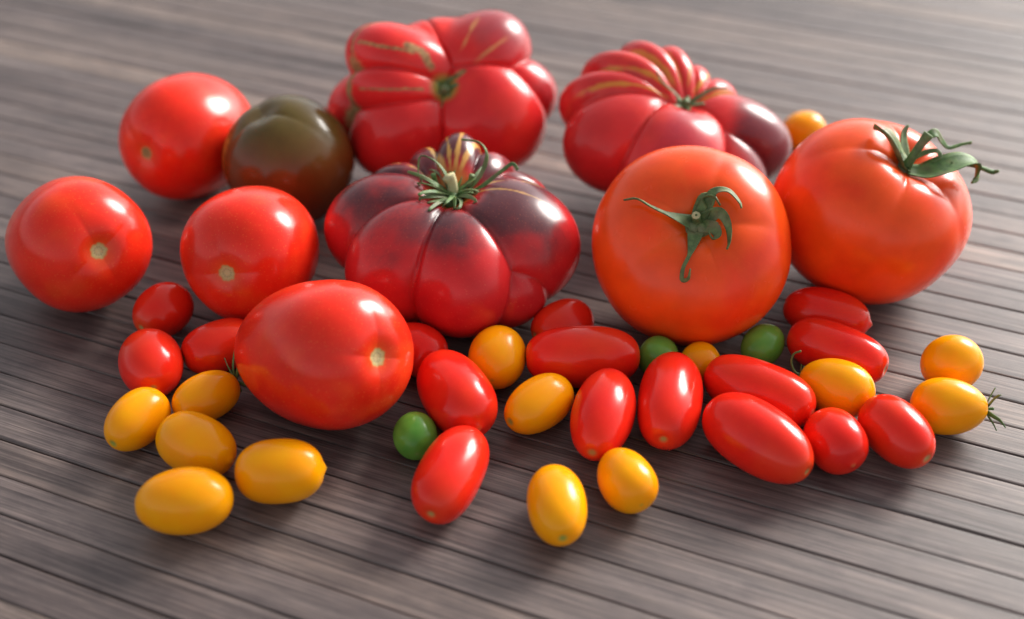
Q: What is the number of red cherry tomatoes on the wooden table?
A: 16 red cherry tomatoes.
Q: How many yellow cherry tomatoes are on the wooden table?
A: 14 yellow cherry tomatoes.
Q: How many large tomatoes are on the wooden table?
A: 10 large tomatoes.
